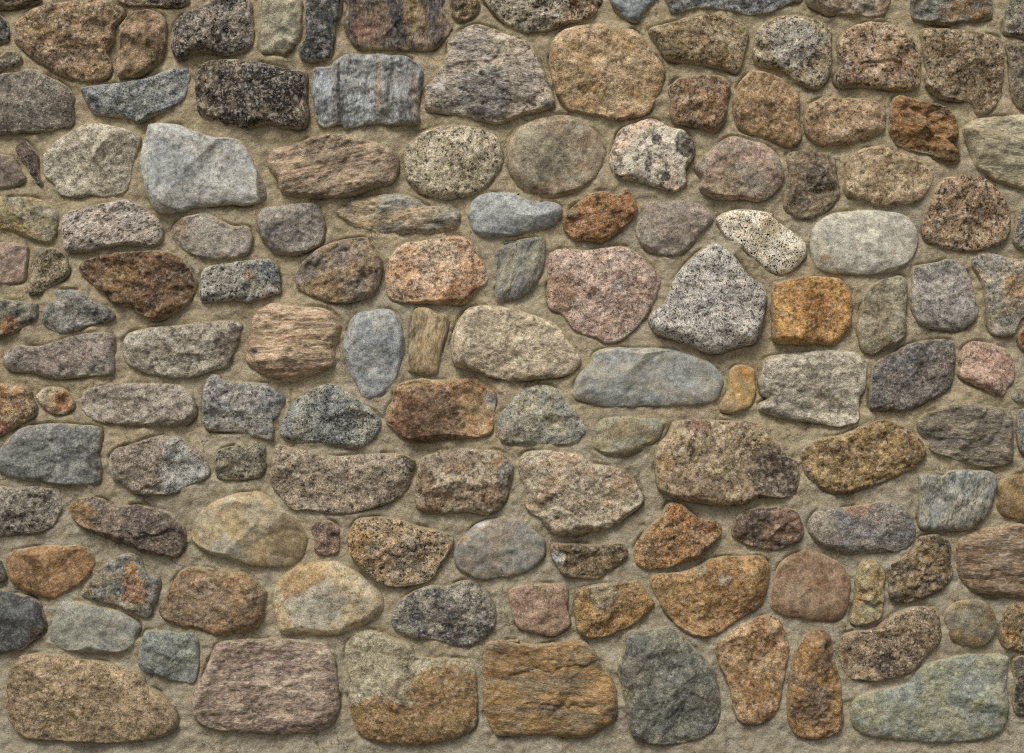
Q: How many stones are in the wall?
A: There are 142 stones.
